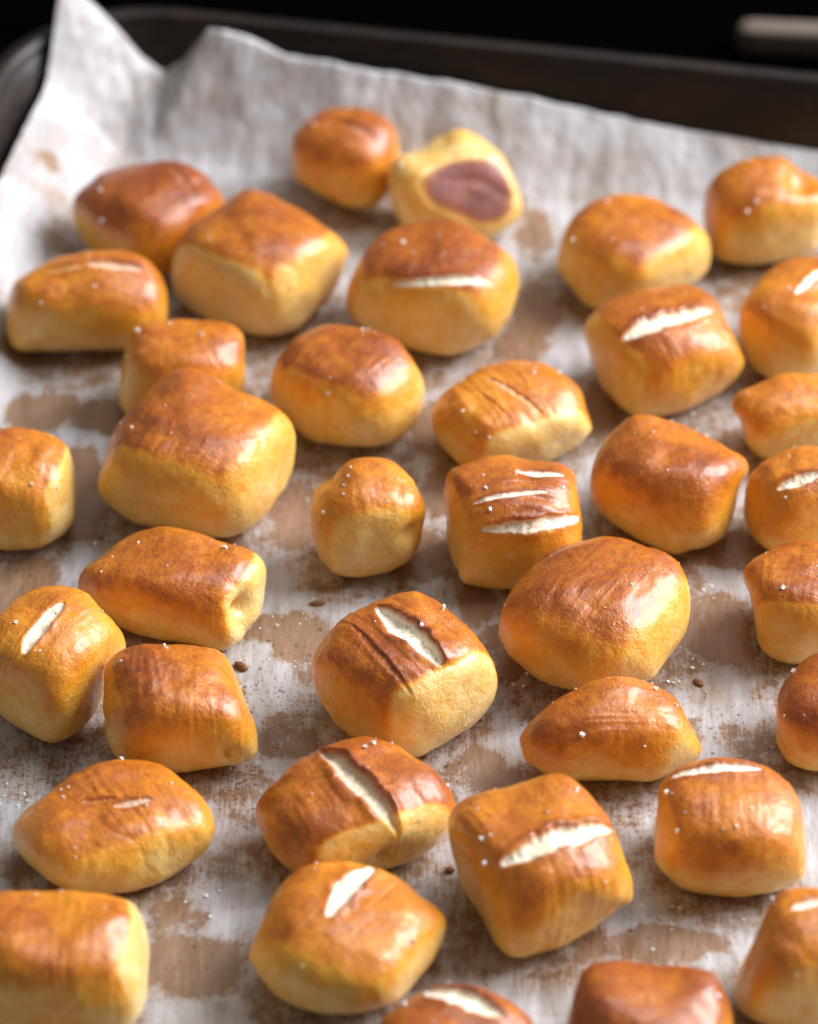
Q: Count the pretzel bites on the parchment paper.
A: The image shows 37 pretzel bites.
